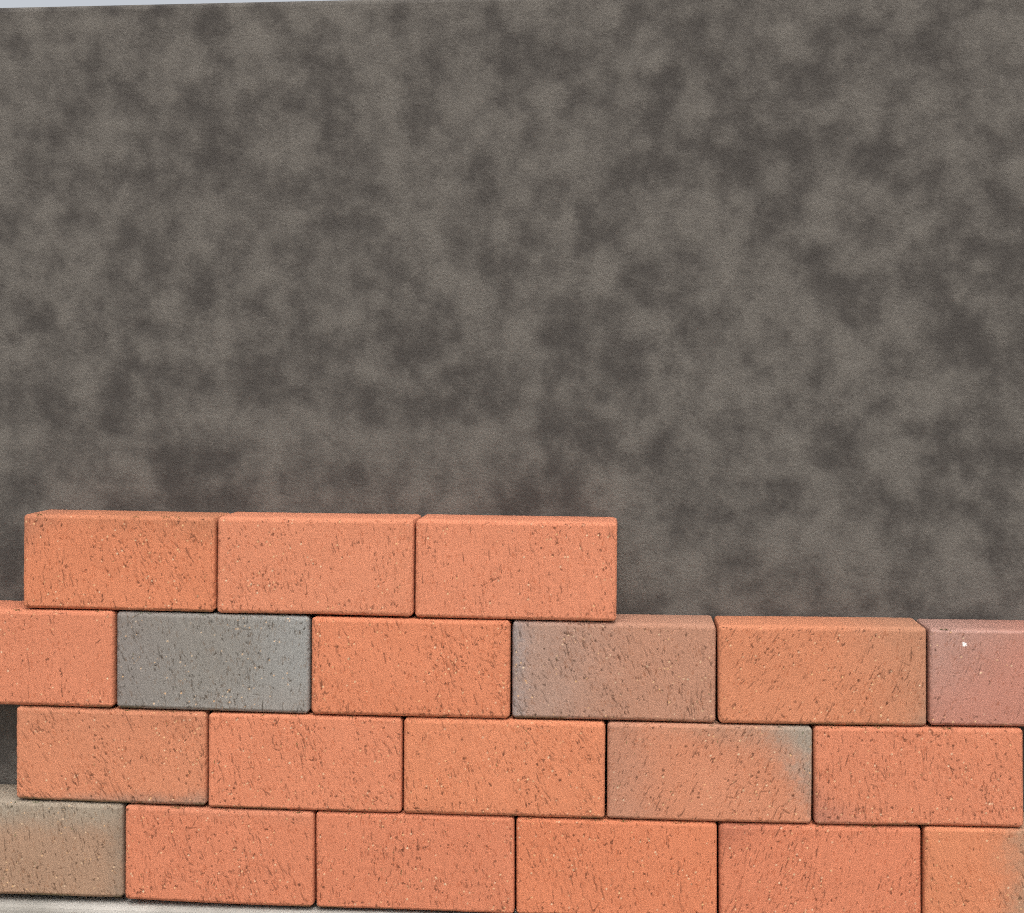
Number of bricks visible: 20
